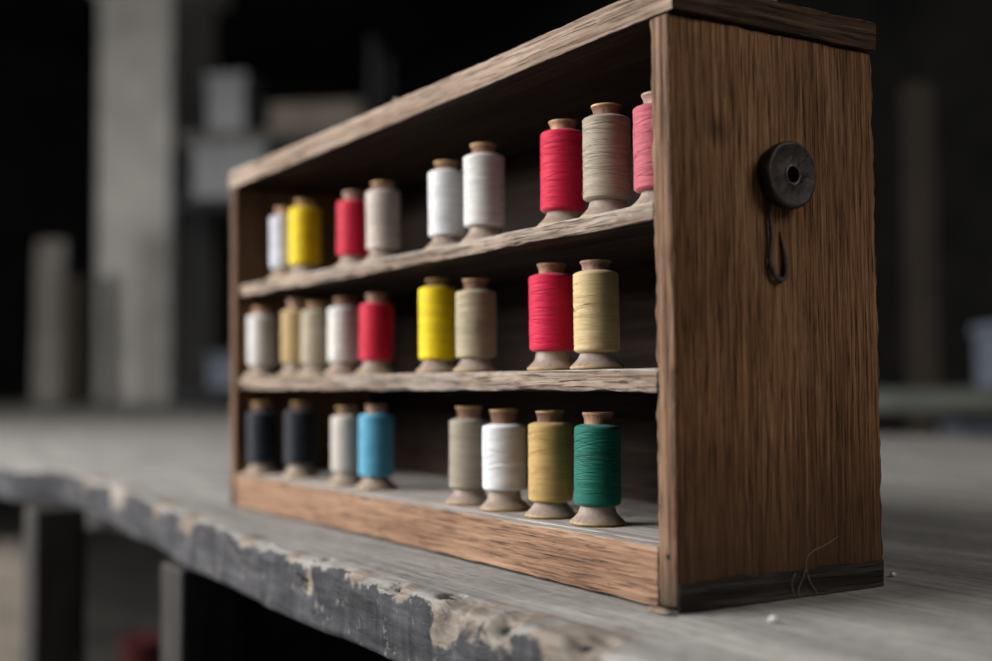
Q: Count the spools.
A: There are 26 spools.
